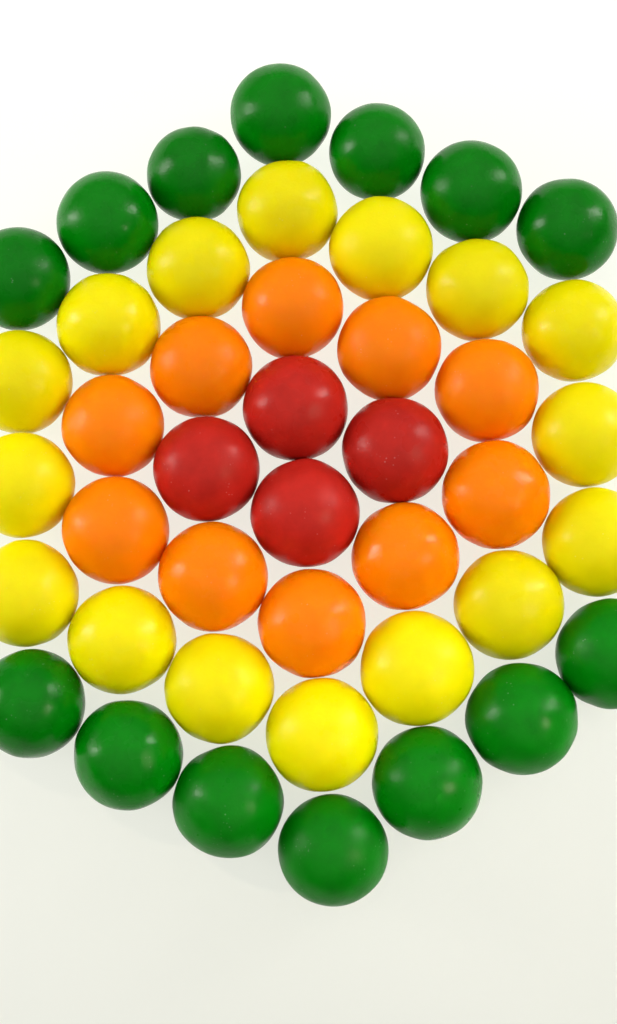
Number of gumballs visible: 44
